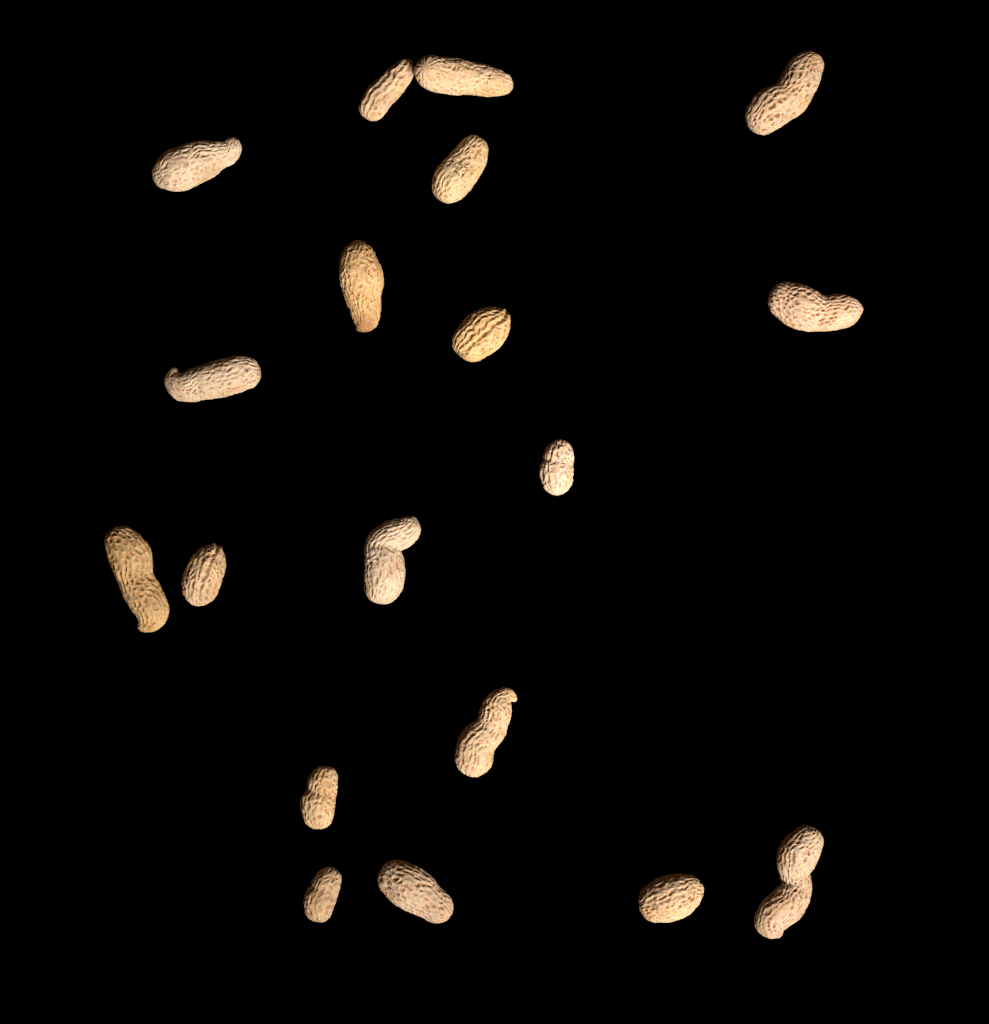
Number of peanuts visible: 19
